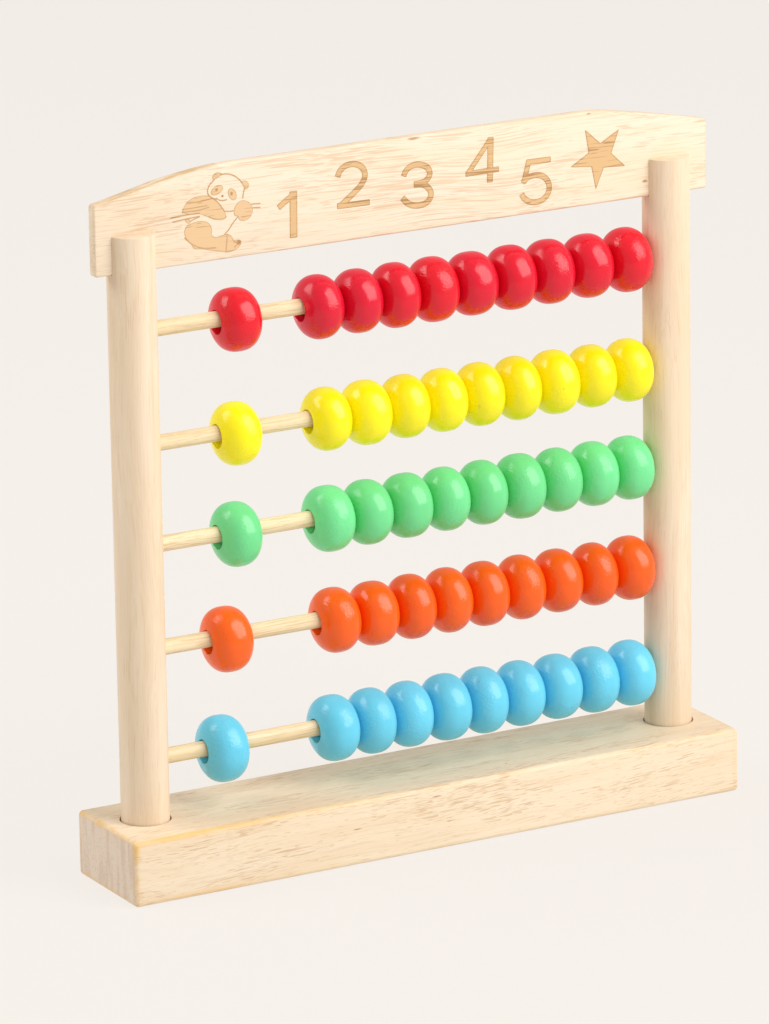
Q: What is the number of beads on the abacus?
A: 50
